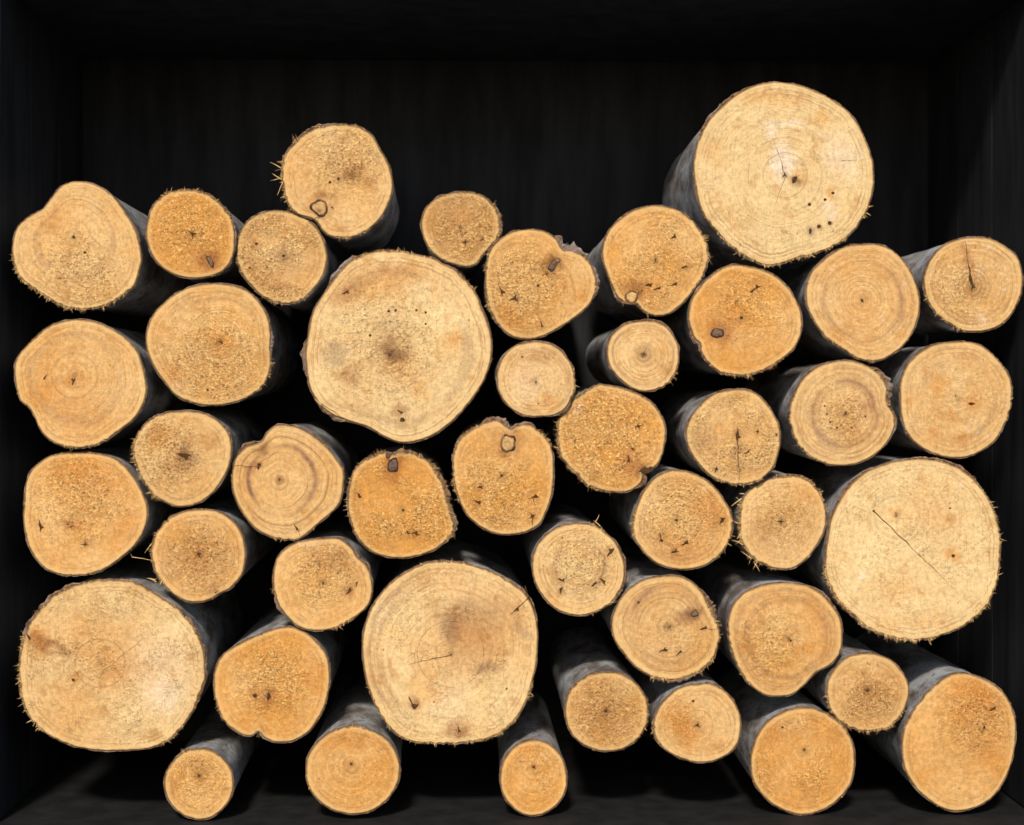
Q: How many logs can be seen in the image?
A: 44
